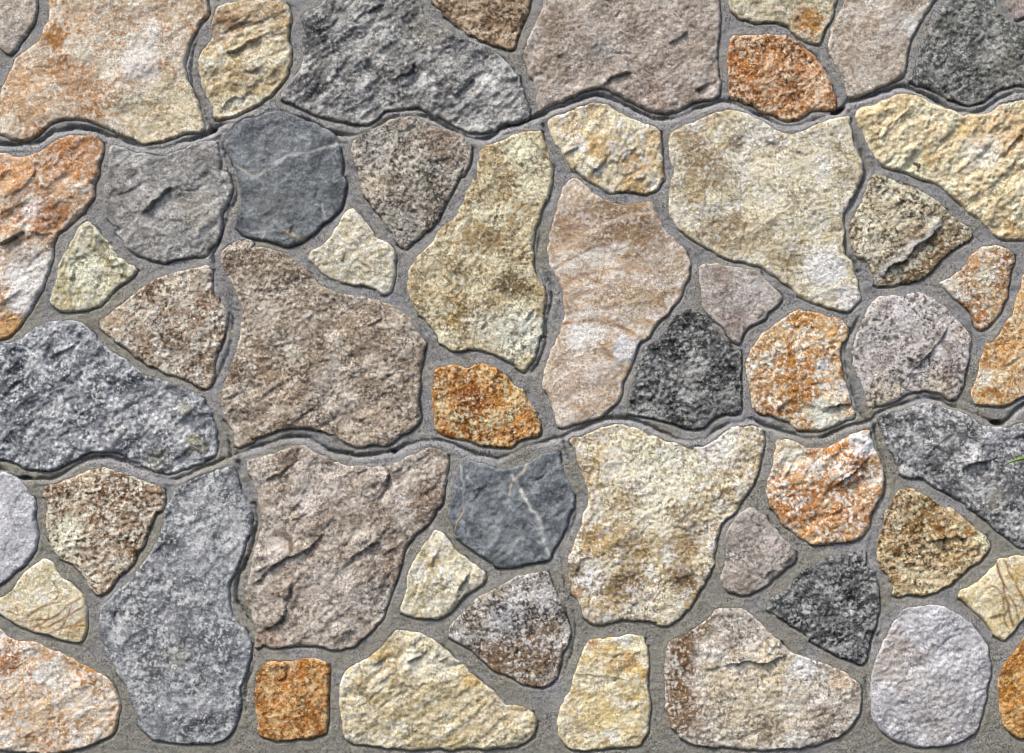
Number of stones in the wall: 55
